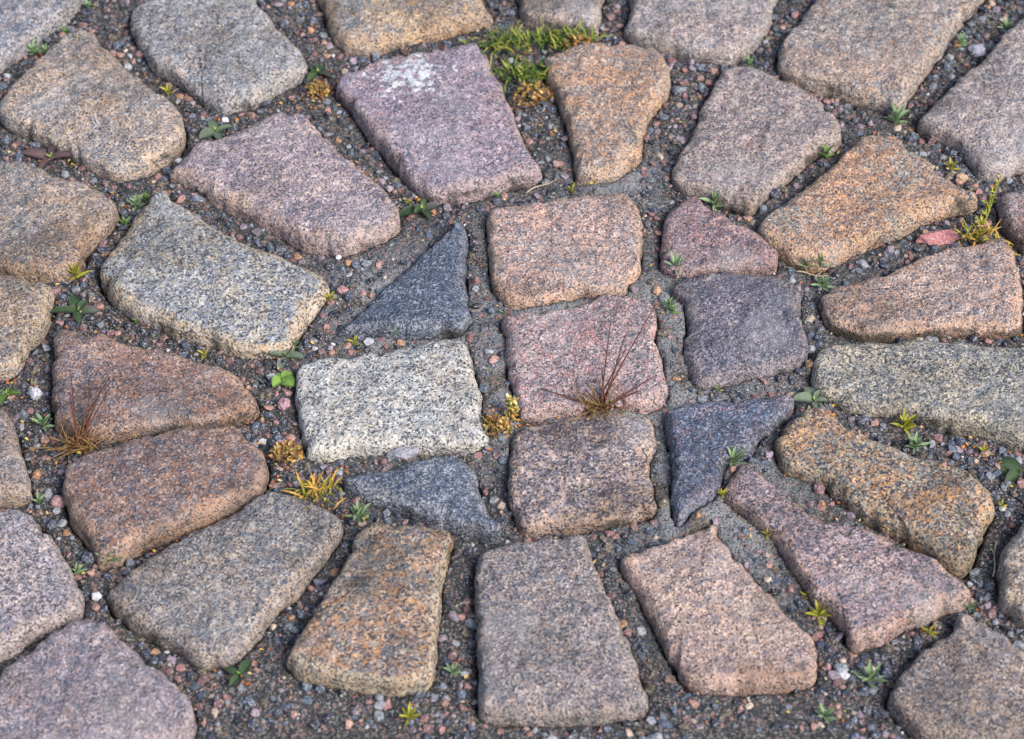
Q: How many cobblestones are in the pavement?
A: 41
